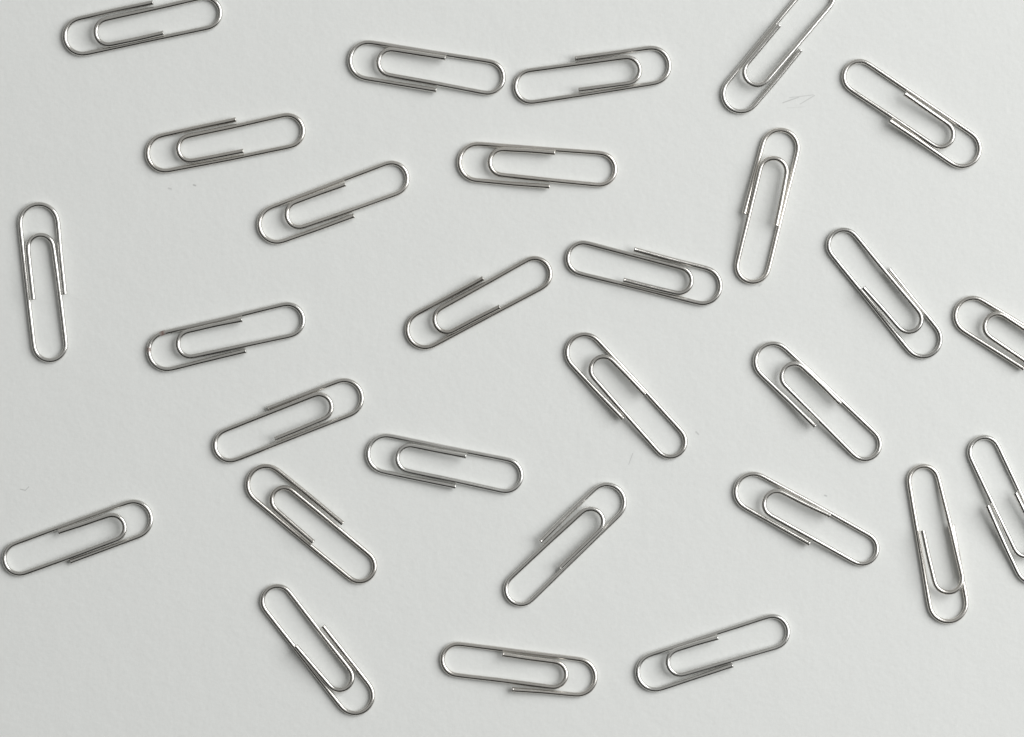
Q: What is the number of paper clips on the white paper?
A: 28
